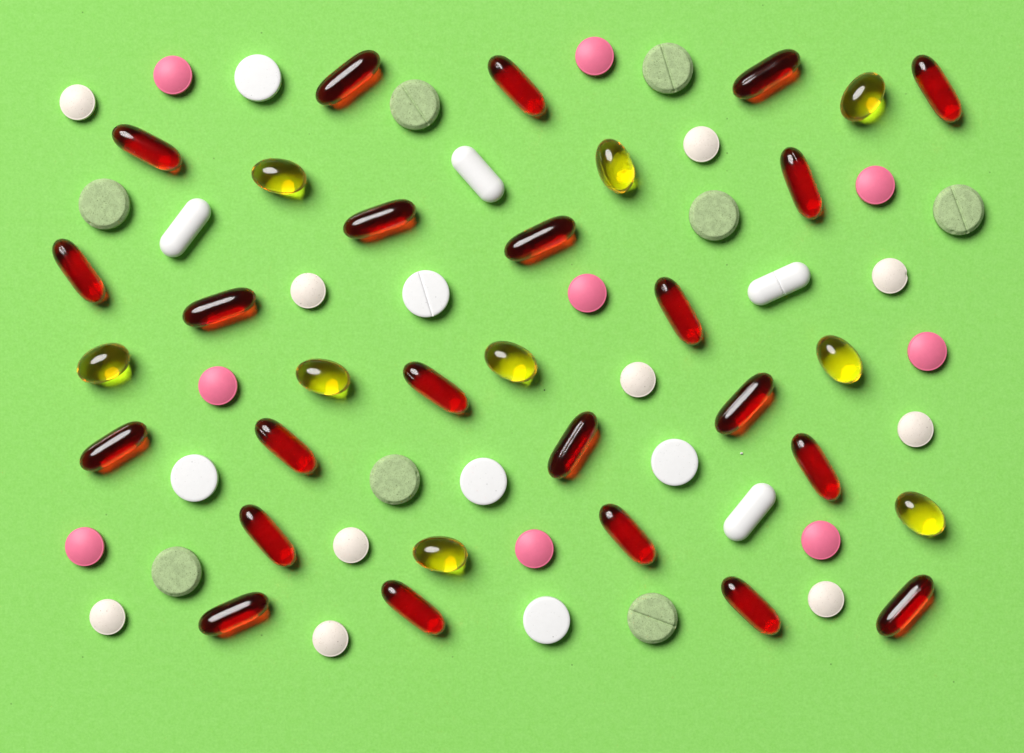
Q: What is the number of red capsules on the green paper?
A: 23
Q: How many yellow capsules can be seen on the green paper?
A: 9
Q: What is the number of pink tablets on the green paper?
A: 9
